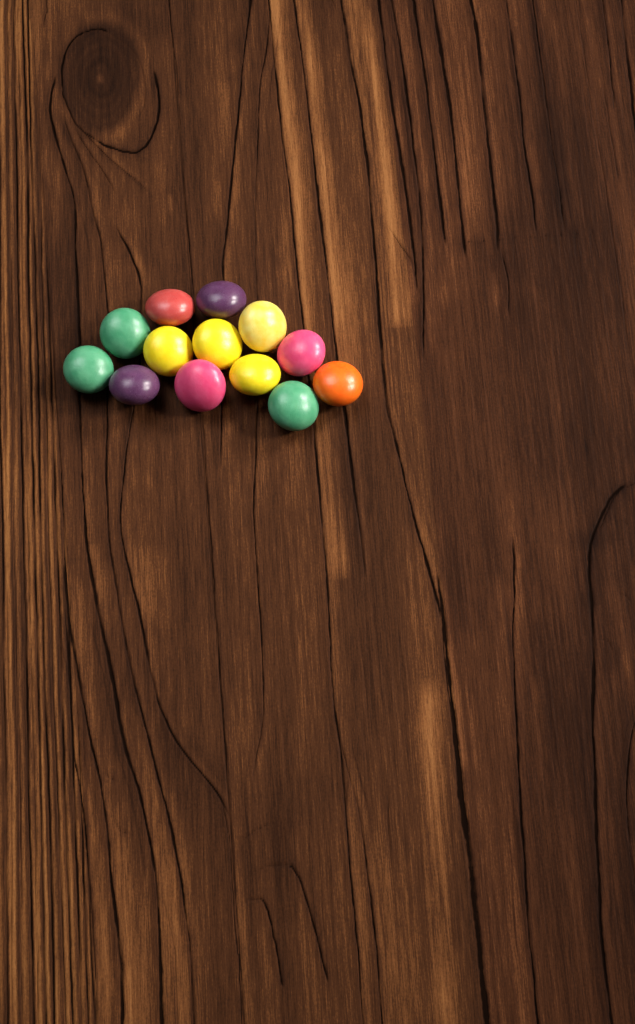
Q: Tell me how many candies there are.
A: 13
